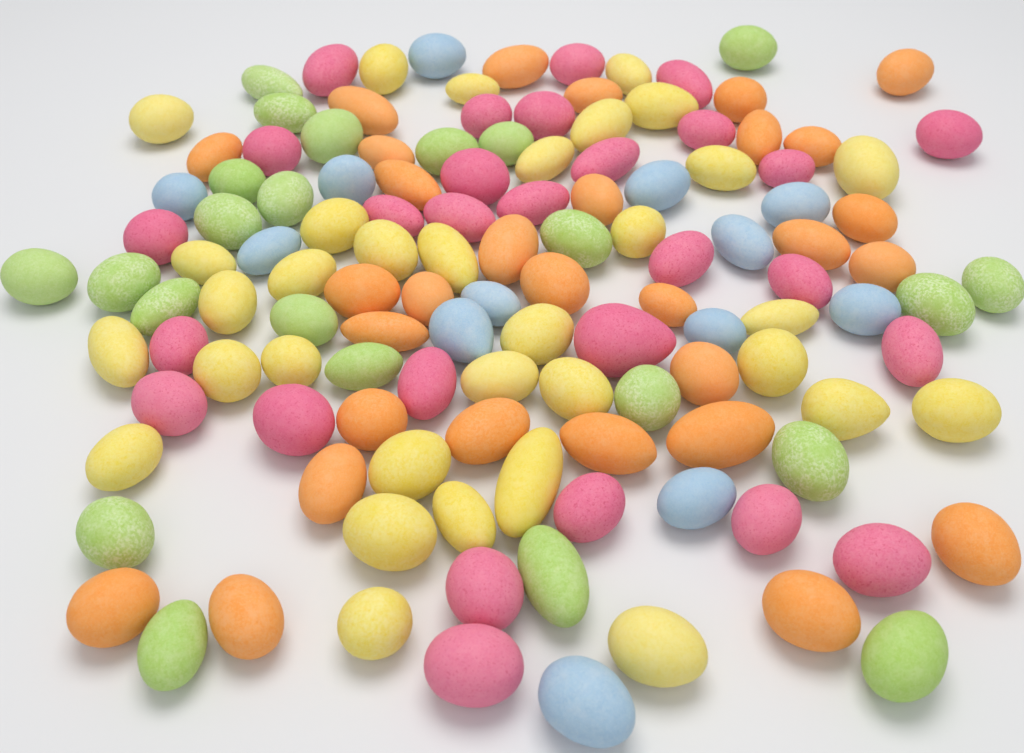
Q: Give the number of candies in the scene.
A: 127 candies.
